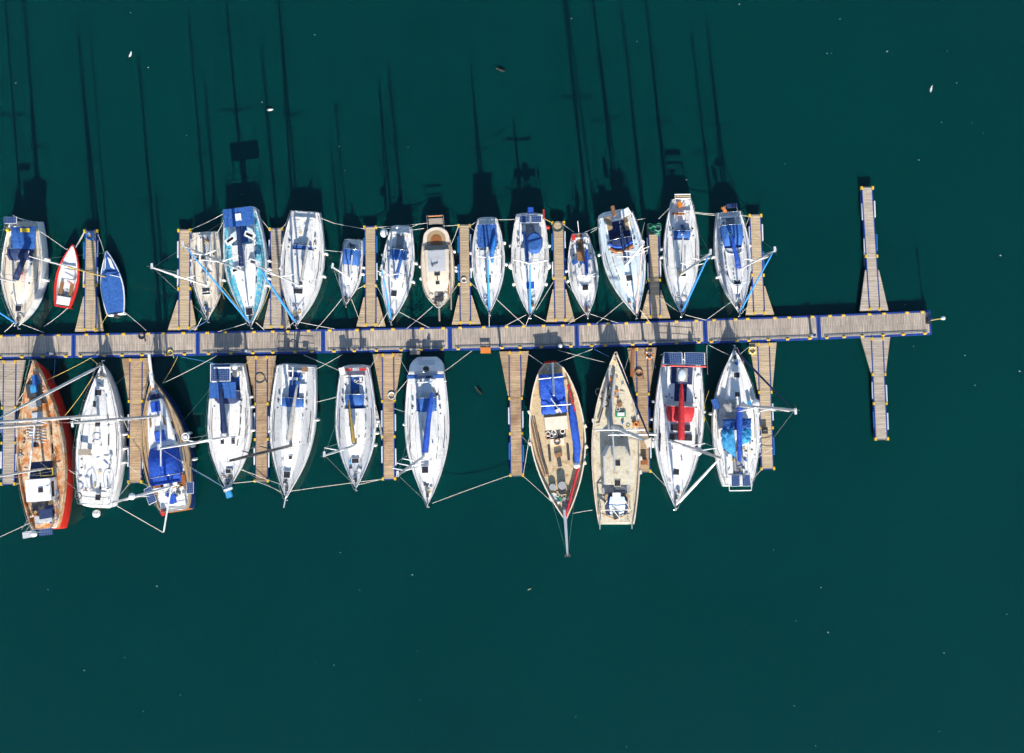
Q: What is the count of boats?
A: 26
